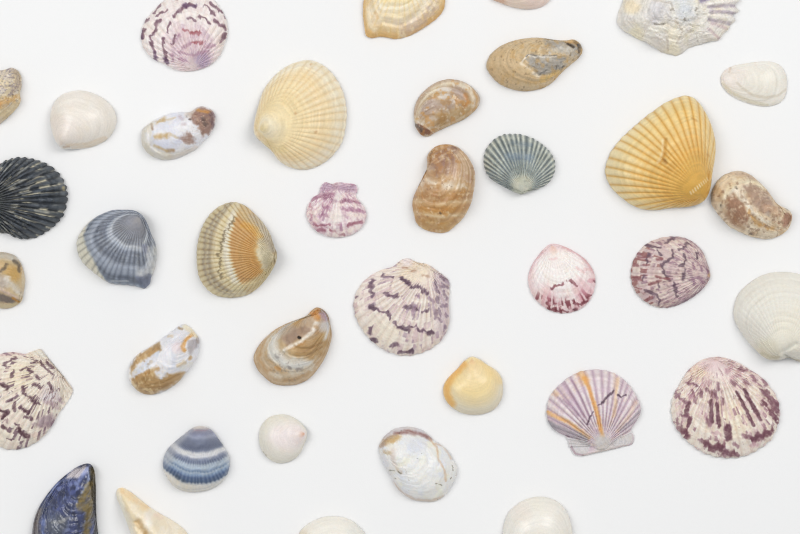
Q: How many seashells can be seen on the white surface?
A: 37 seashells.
